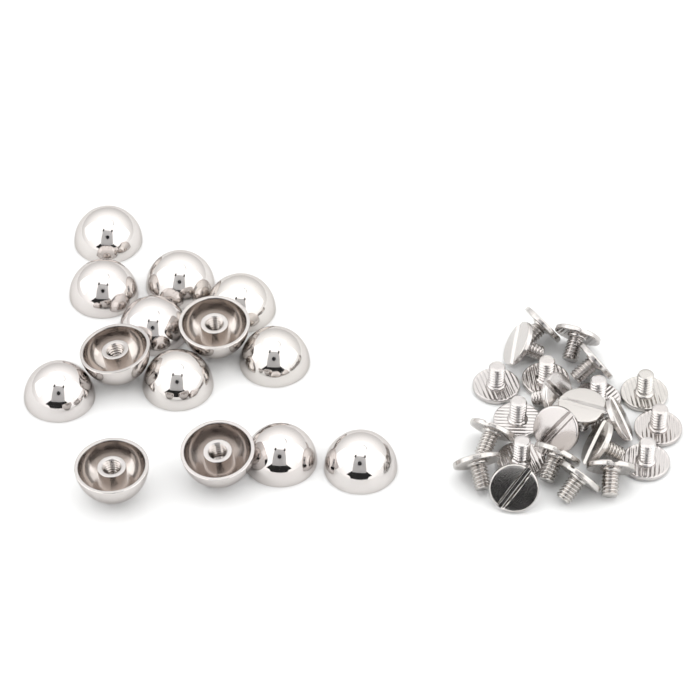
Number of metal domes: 14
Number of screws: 23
